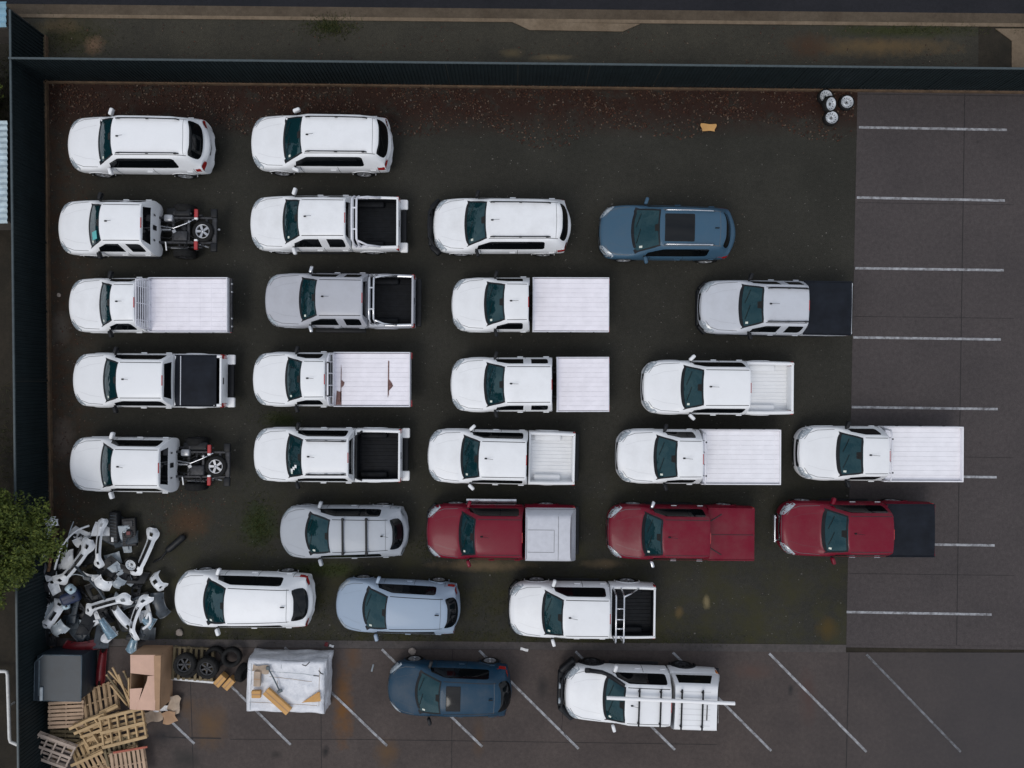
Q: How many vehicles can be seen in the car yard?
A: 28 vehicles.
